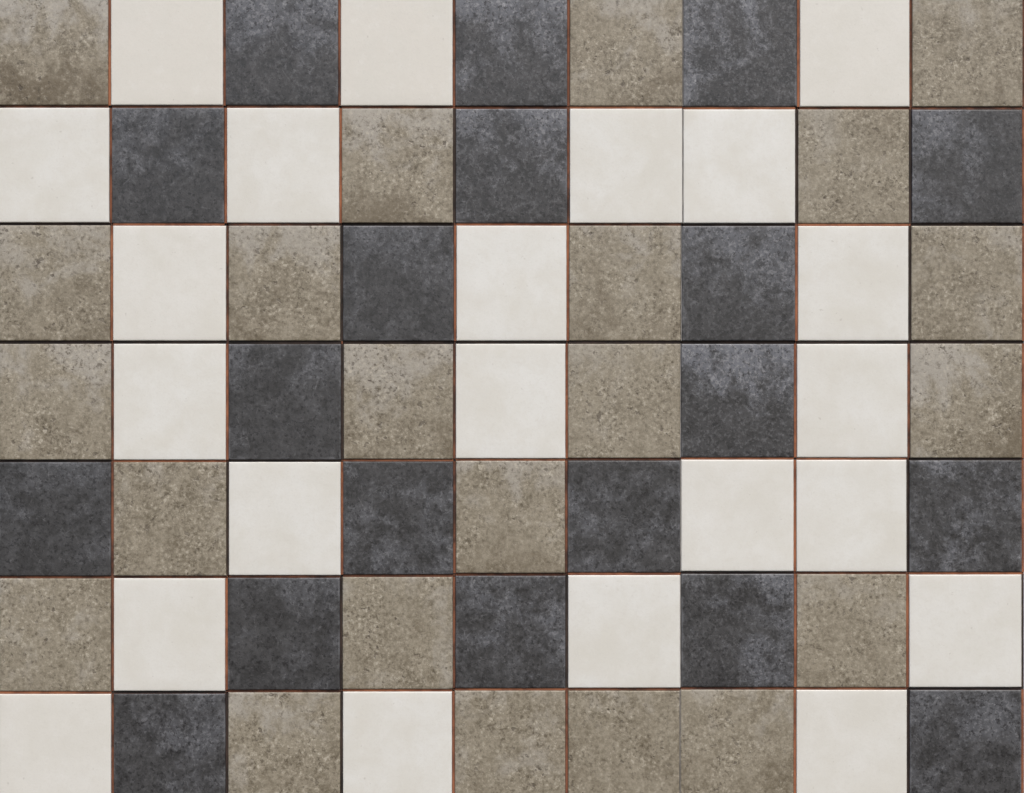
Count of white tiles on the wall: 22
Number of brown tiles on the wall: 22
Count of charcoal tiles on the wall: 19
